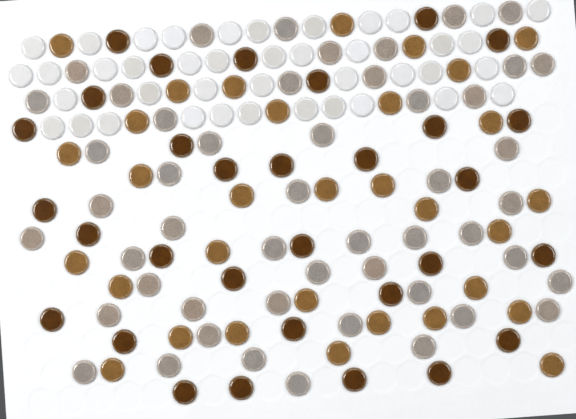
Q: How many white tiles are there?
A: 41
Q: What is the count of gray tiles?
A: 50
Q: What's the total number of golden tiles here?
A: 32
